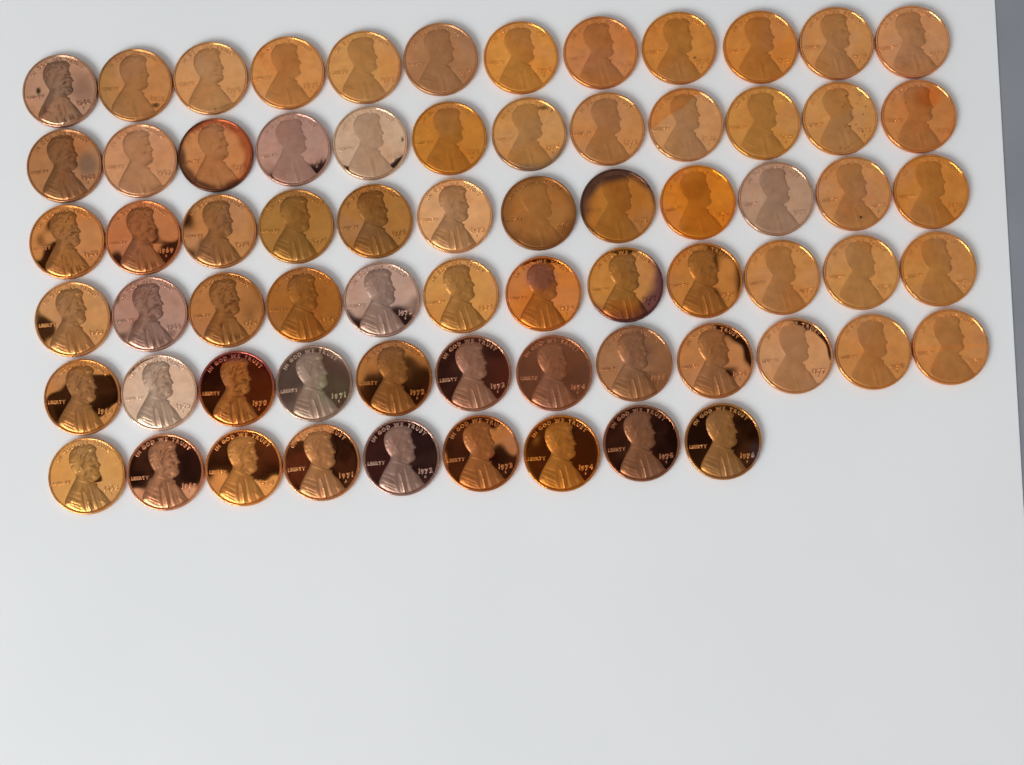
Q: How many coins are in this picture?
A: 69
